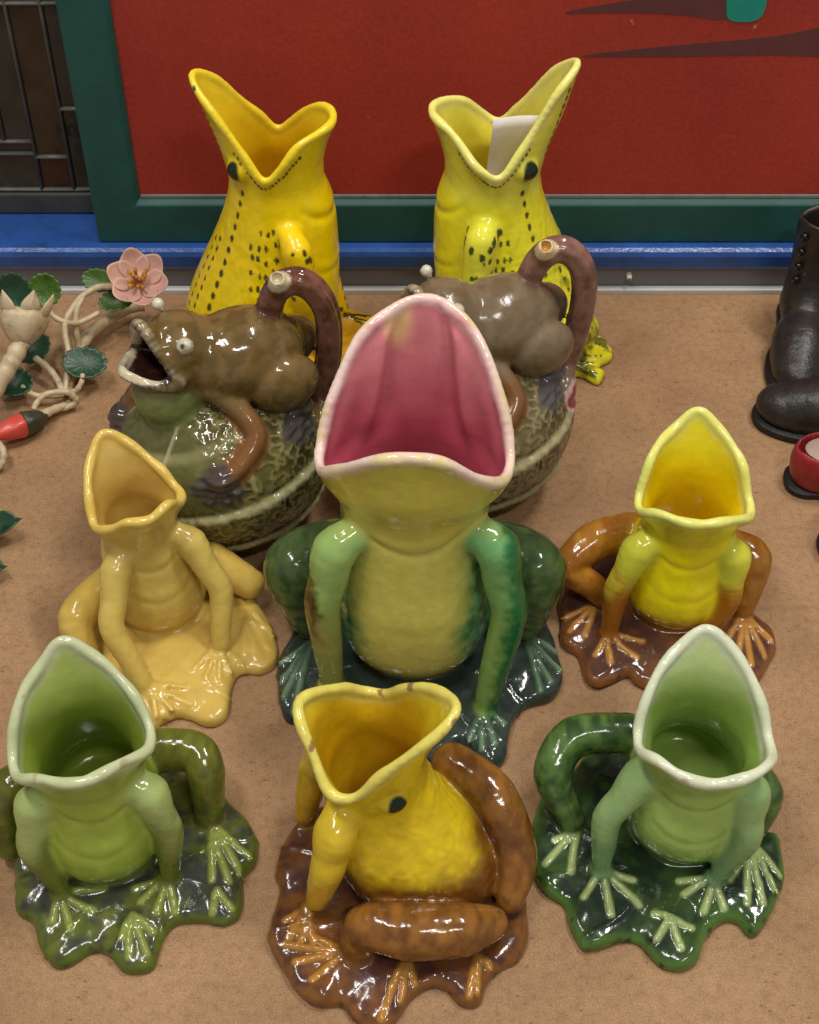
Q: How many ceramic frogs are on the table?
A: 10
